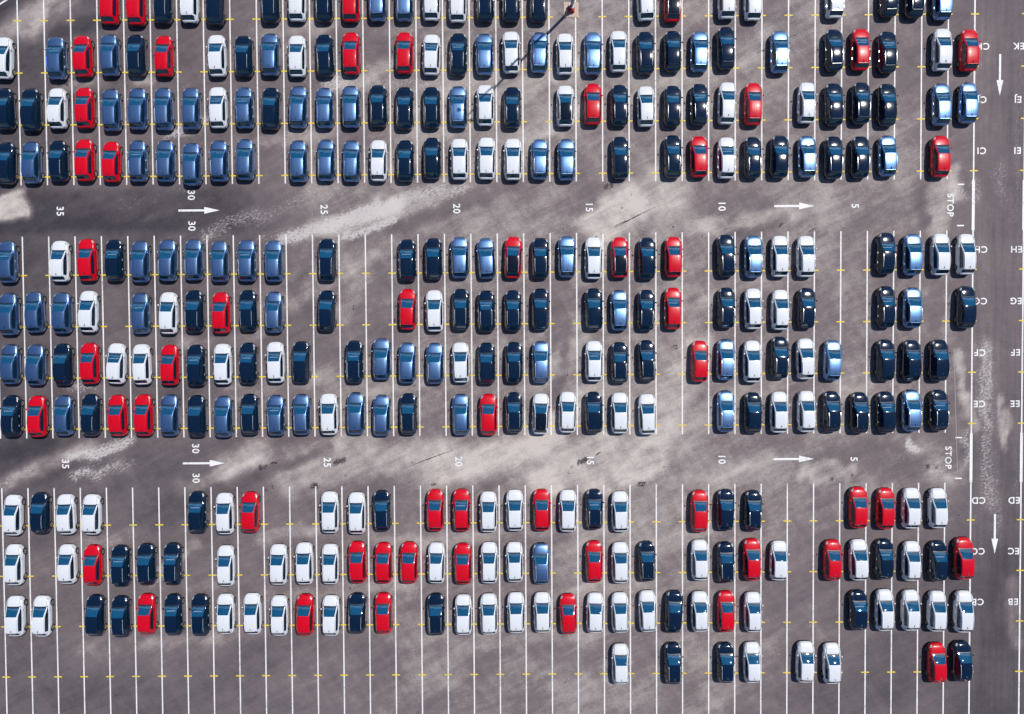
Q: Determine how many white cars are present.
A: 103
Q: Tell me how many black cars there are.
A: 111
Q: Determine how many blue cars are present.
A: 73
